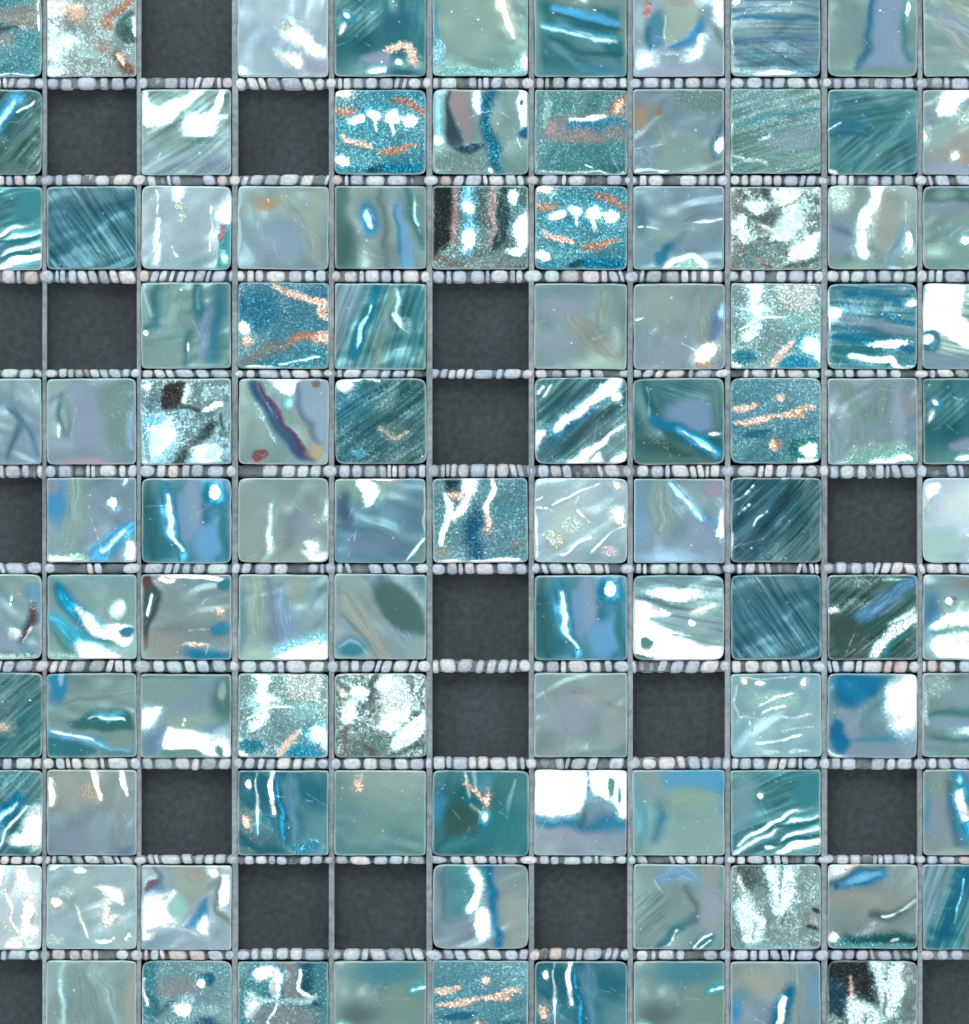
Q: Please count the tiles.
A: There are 102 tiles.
